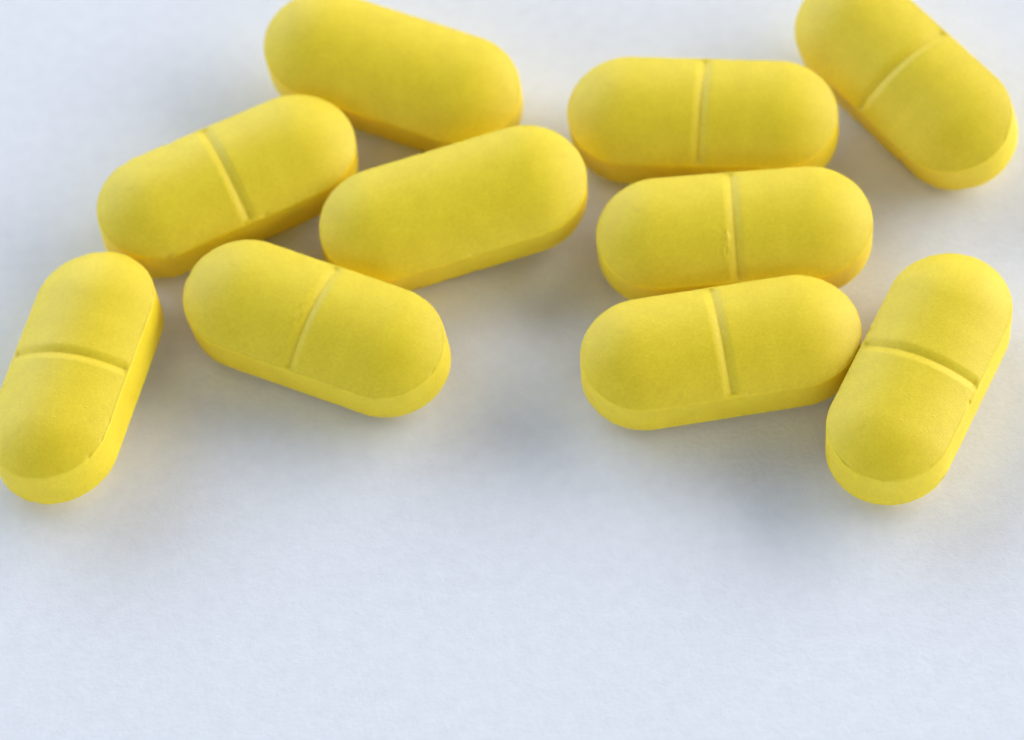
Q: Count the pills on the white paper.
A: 10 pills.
